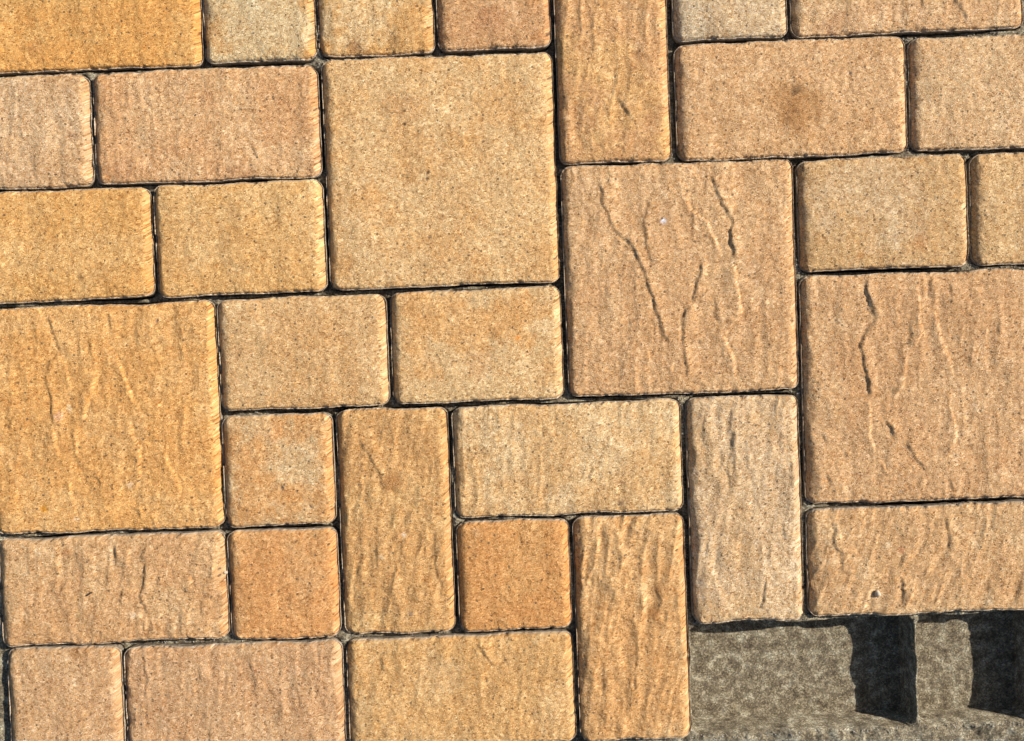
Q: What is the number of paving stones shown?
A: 33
